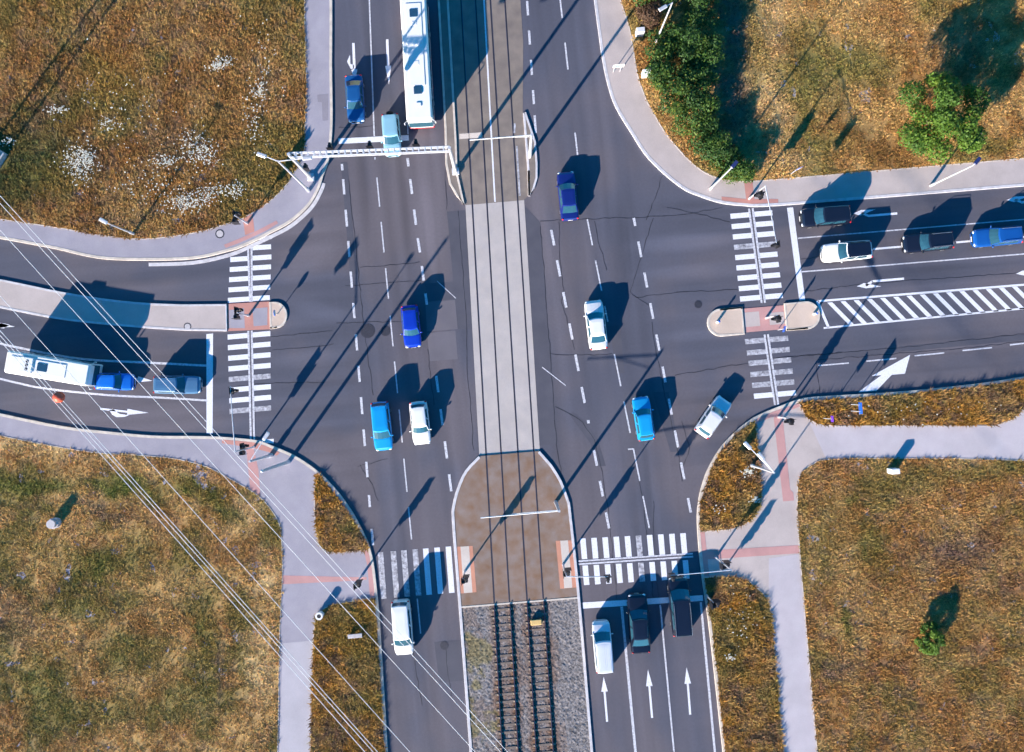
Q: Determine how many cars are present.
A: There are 19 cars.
